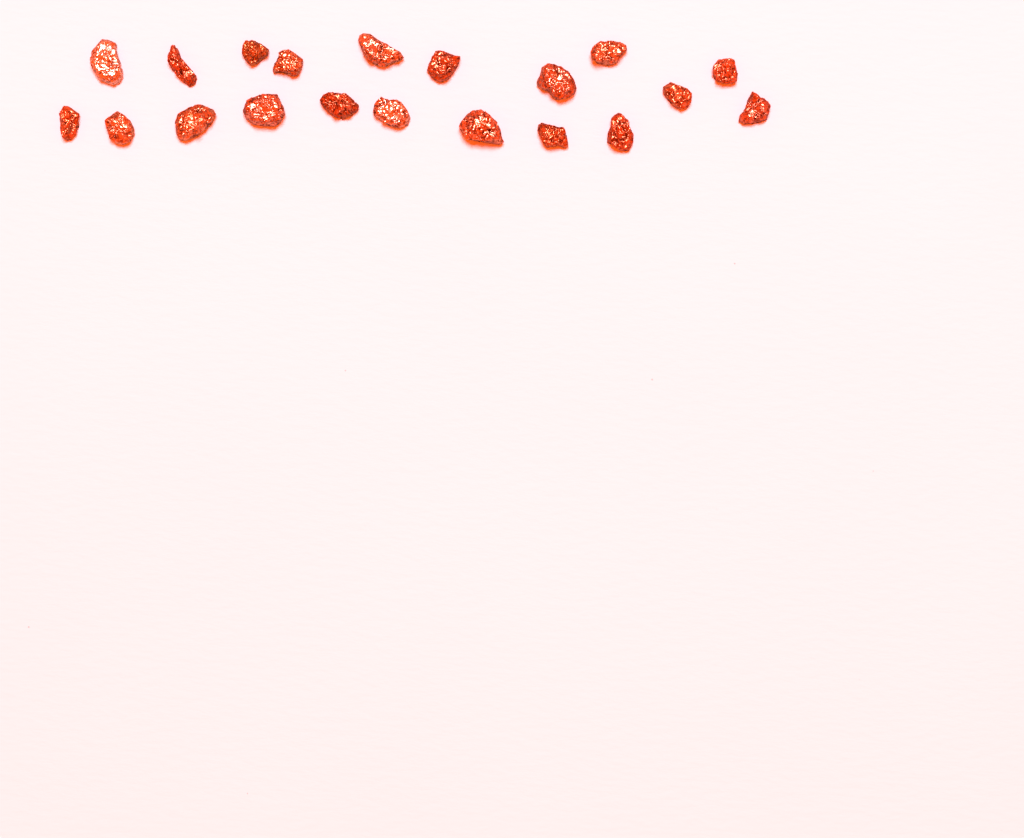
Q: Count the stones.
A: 20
